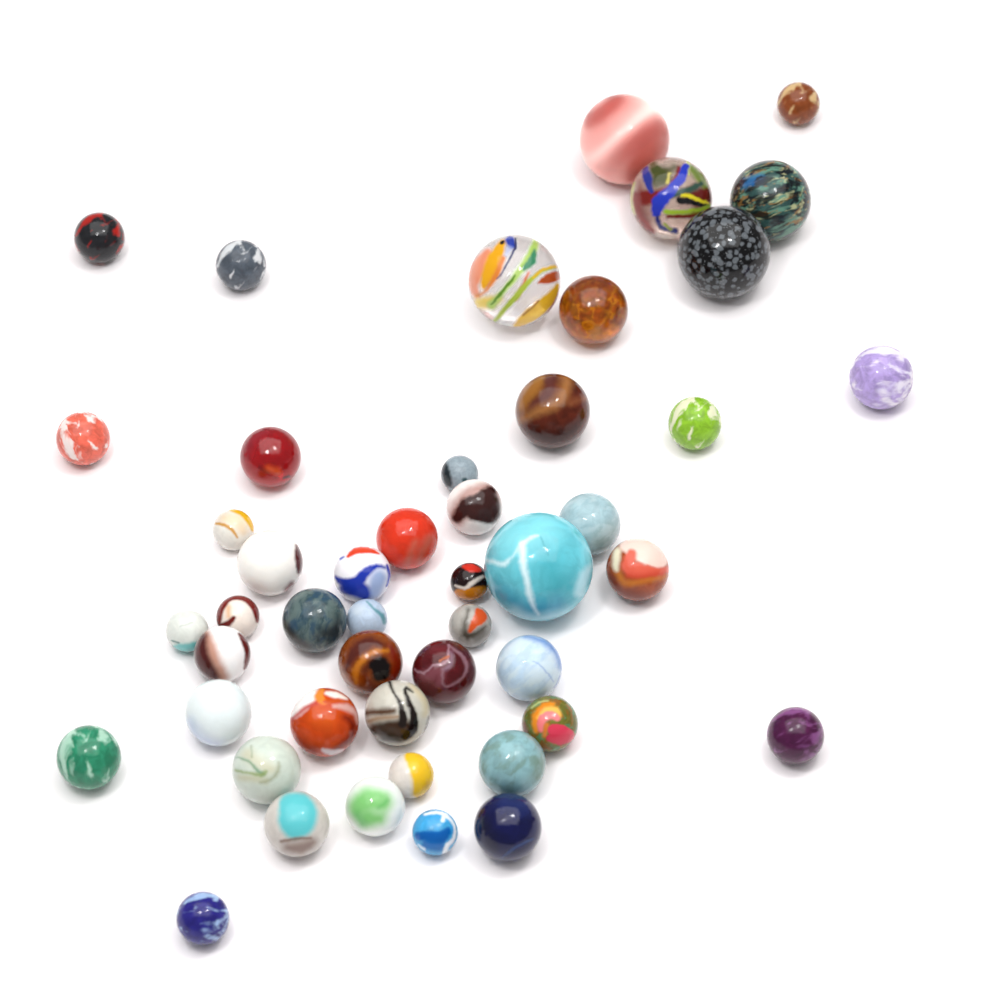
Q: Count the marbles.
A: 47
